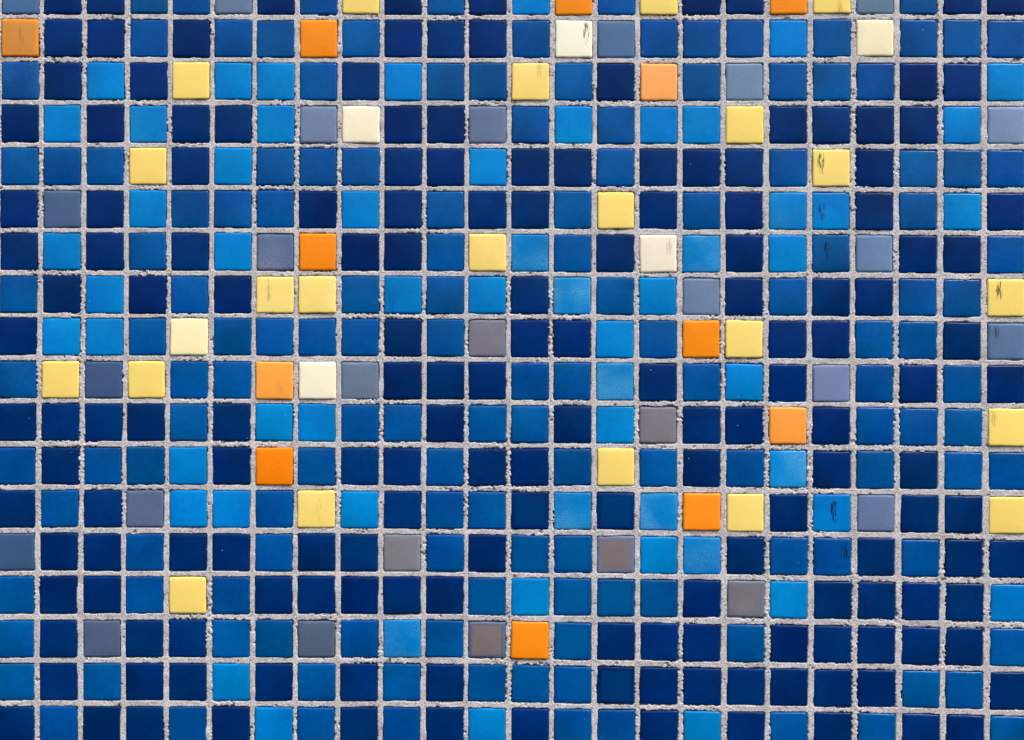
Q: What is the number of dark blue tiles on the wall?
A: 167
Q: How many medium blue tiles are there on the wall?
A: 141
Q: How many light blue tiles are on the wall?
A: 57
